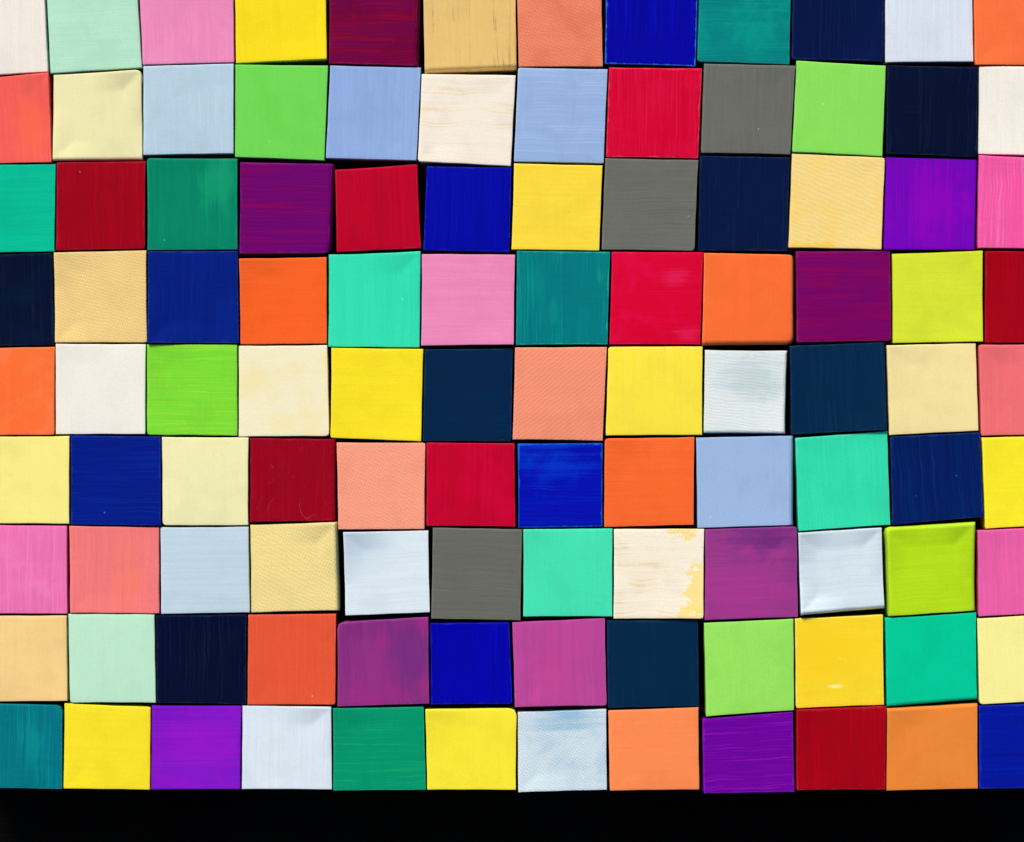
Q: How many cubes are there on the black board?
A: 108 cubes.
